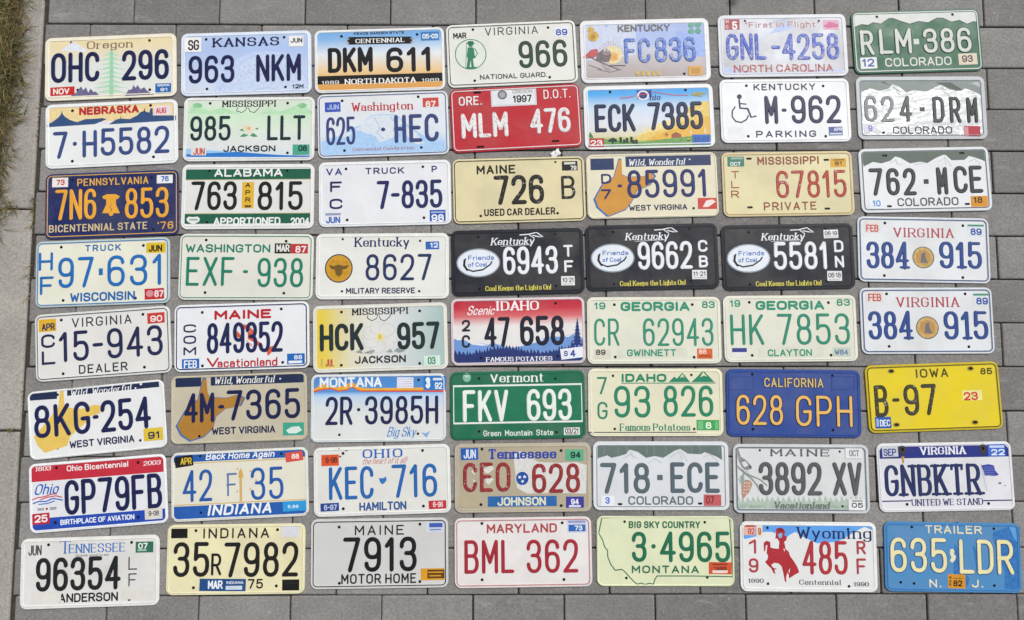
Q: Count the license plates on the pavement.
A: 56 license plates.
